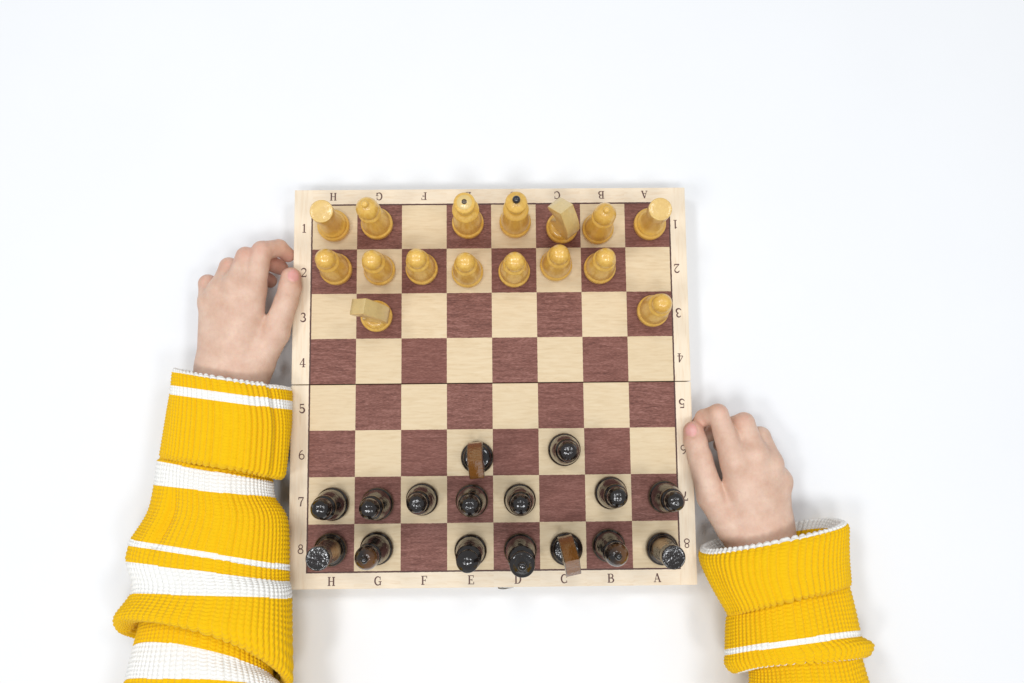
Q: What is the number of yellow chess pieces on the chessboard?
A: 16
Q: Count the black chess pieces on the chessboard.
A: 16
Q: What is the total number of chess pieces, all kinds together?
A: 32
